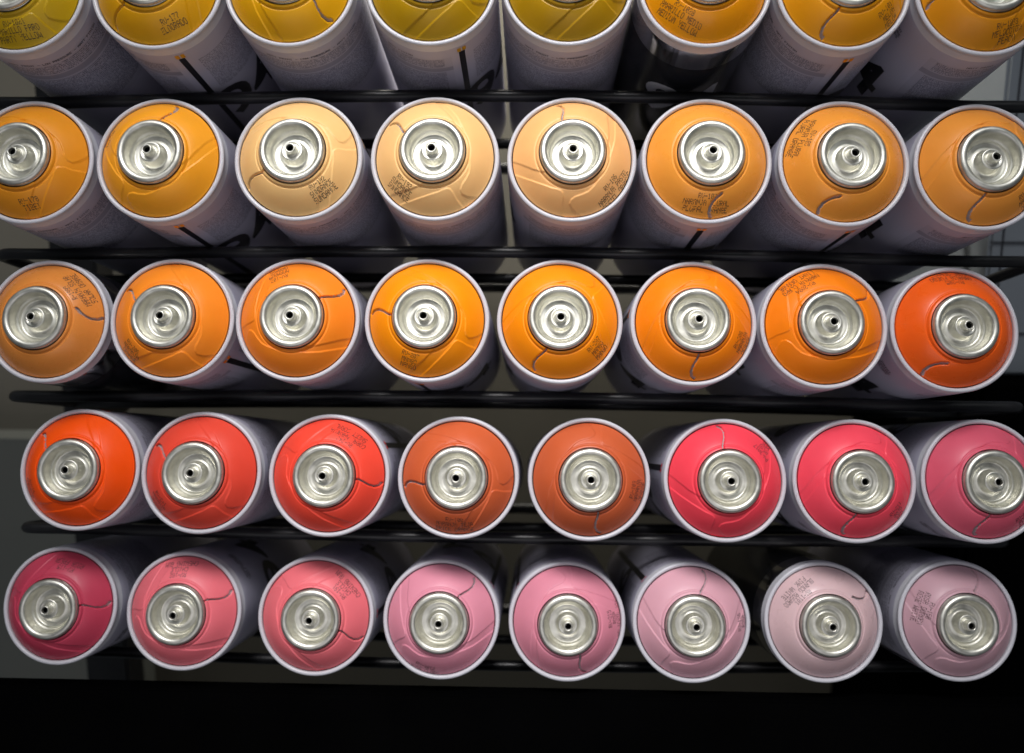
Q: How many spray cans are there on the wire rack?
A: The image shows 40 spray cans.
